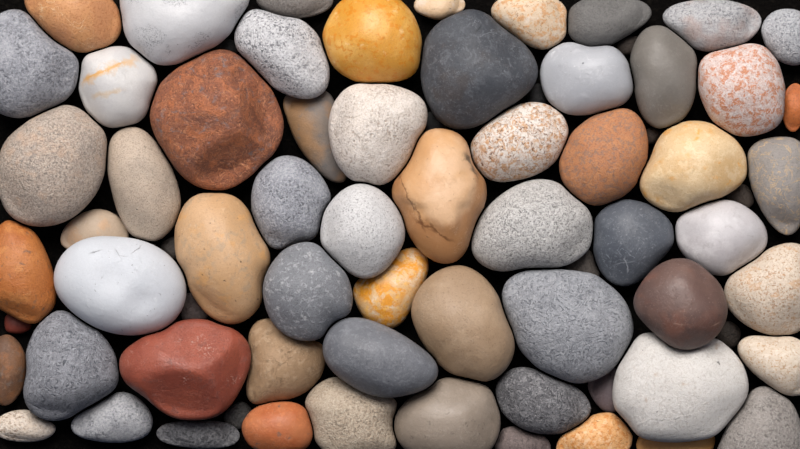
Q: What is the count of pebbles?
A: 73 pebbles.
